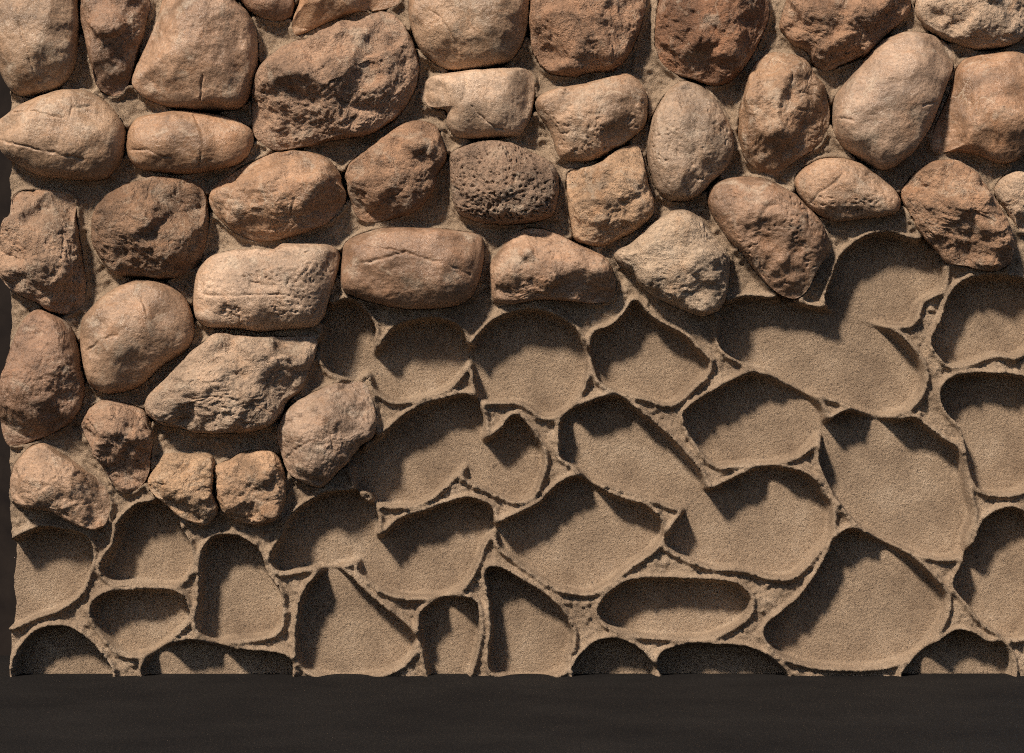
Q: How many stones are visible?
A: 41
